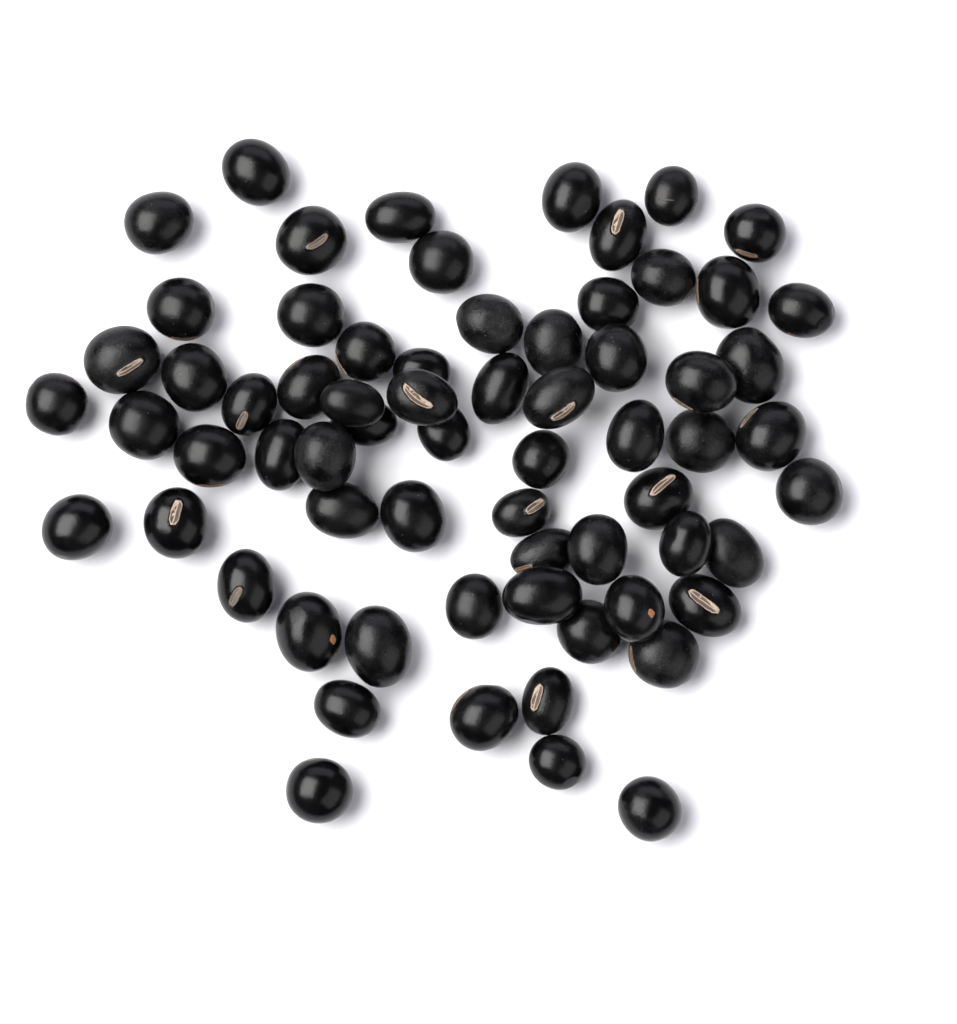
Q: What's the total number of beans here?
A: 67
